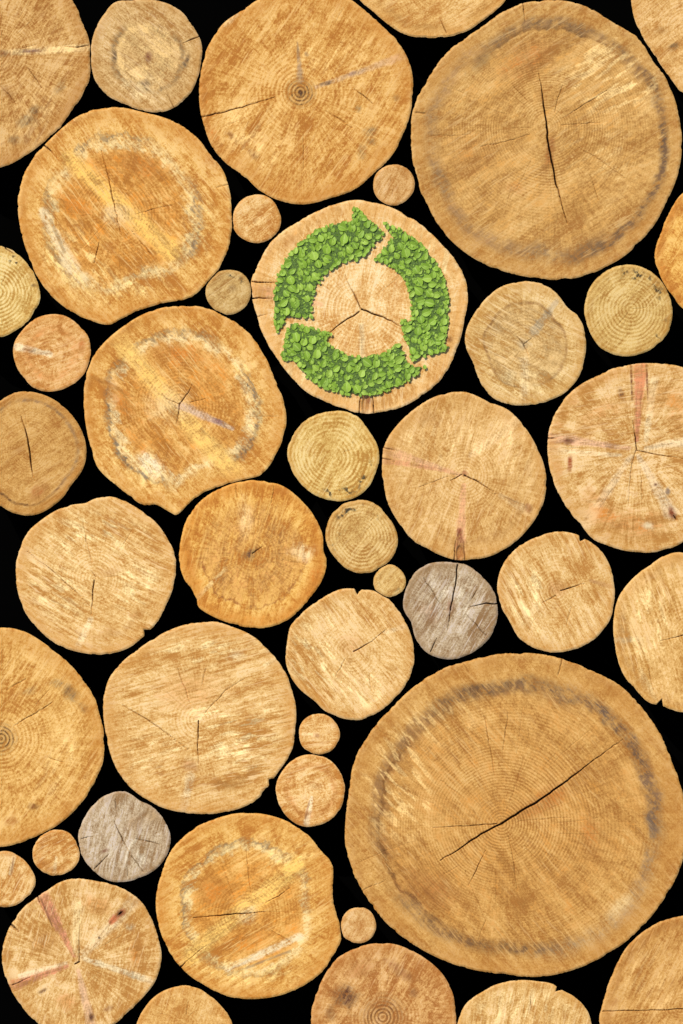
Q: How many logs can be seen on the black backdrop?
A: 44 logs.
